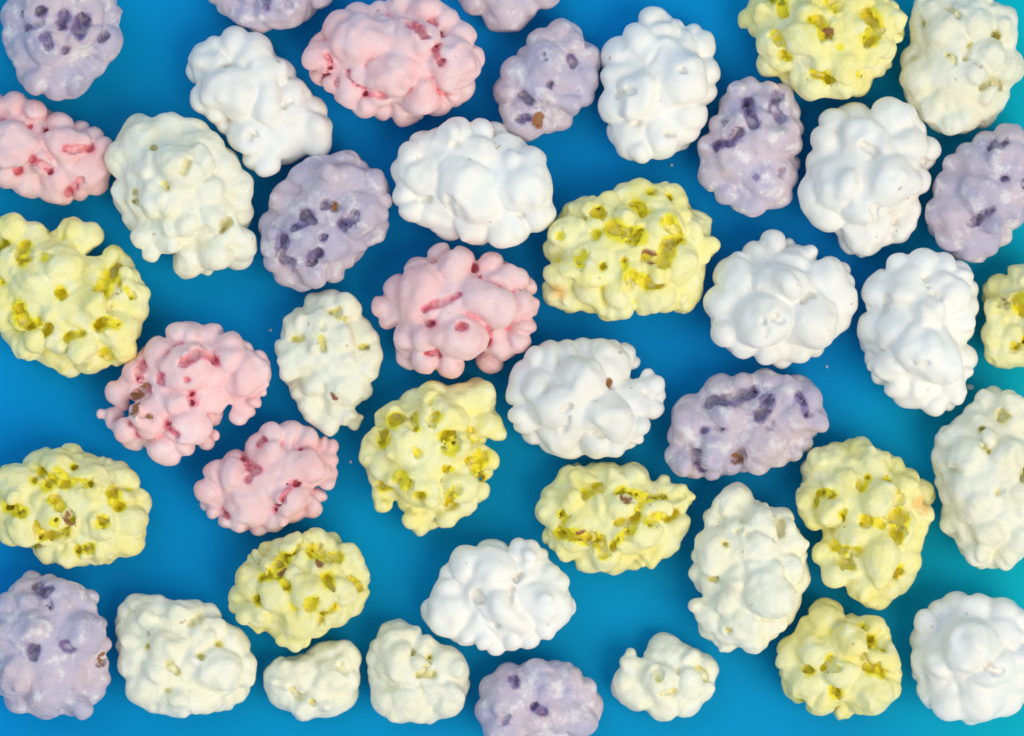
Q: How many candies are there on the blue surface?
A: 43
